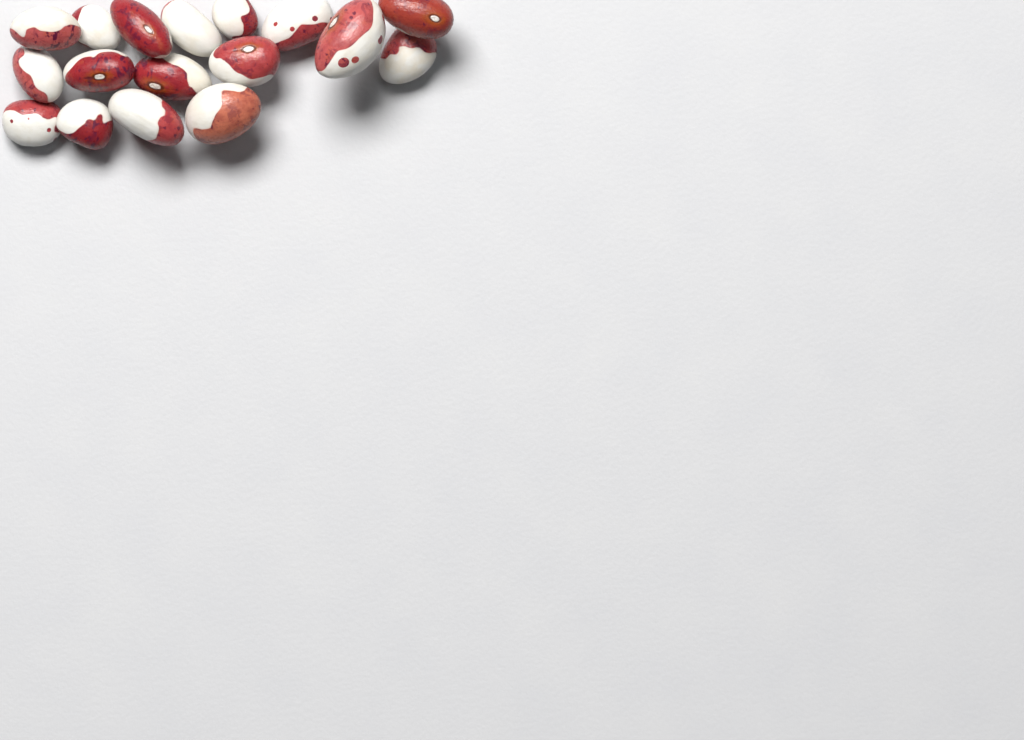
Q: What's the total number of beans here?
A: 17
